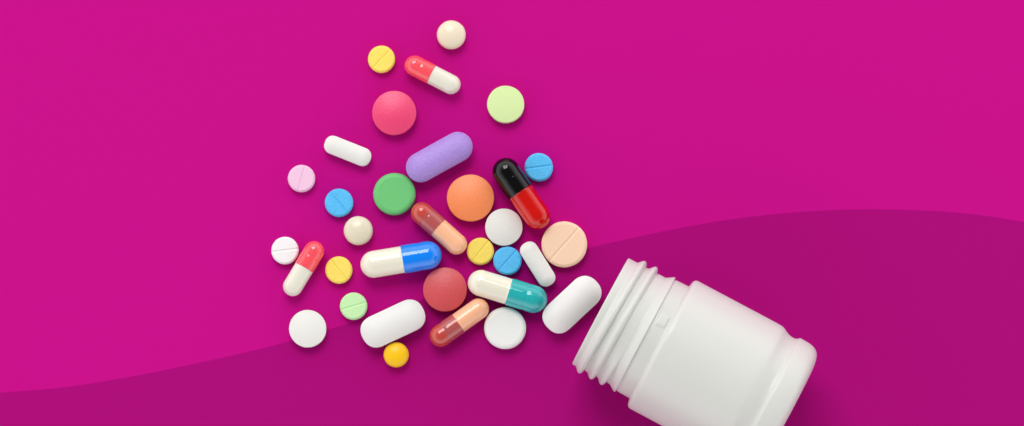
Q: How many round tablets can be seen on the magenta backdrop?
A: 21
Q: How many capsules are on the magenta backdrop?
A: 7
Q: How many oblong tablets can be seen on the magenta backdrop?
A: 5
